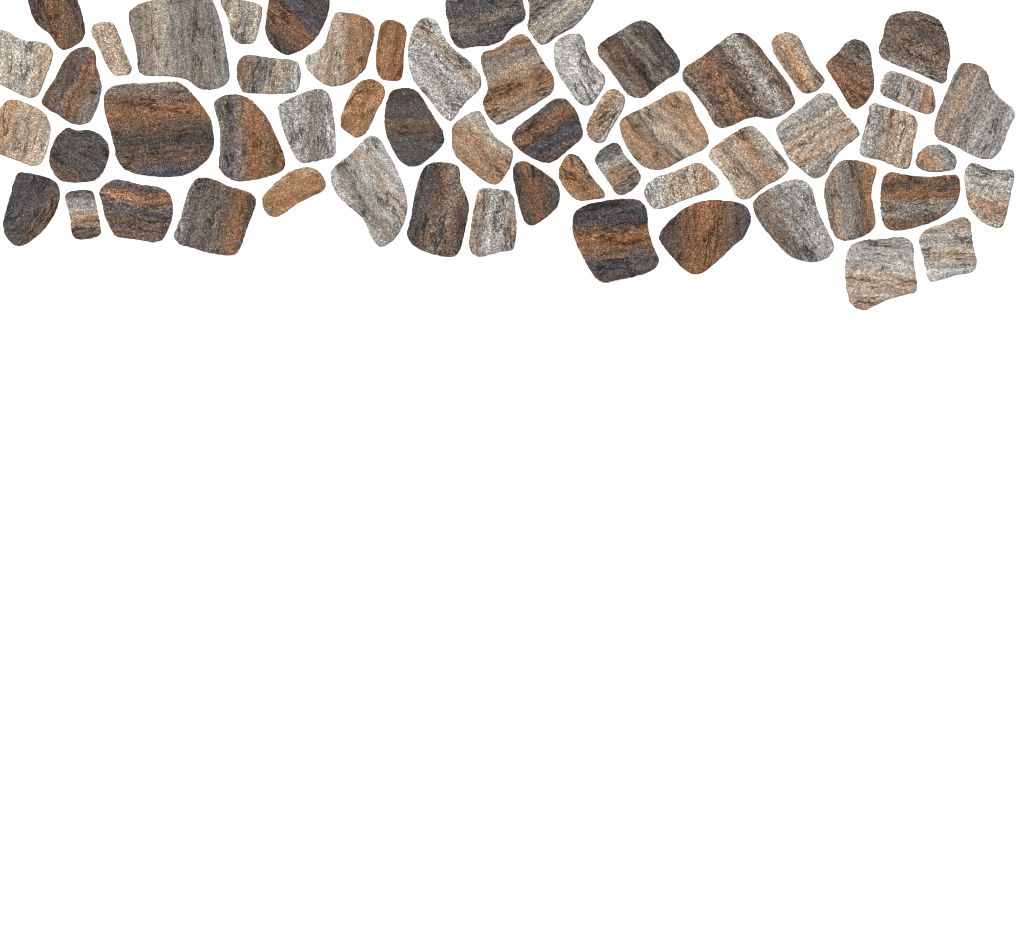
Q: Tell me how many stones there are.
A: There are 57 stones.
